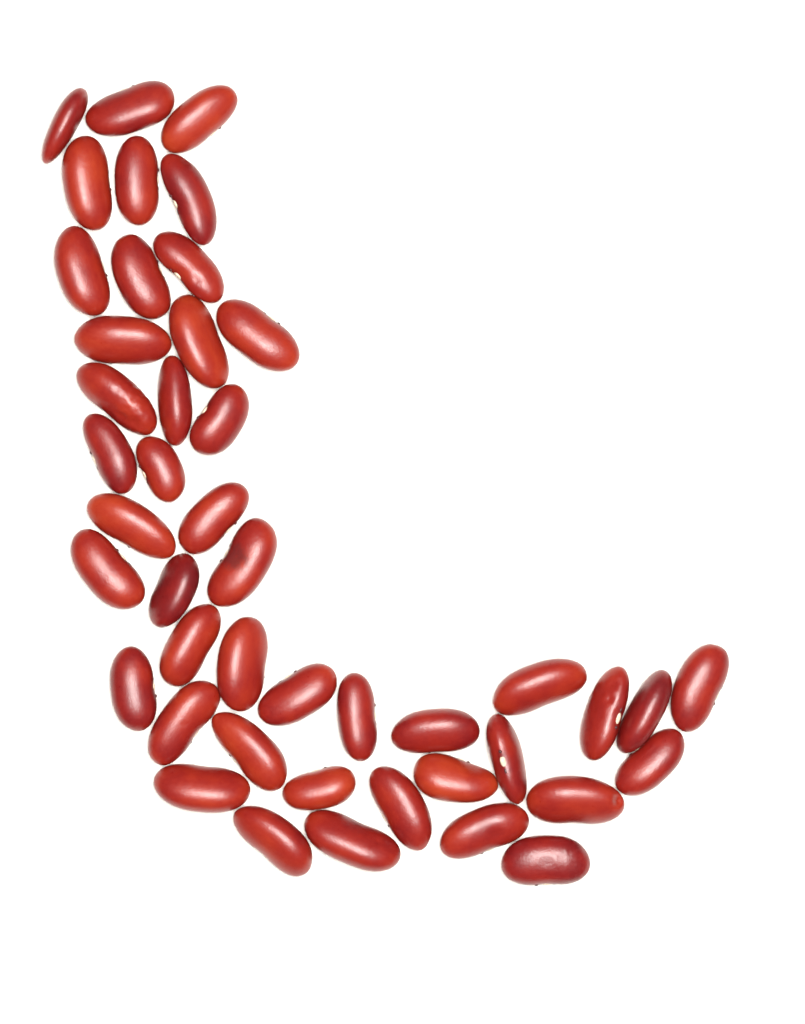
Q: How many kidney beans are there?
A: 45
